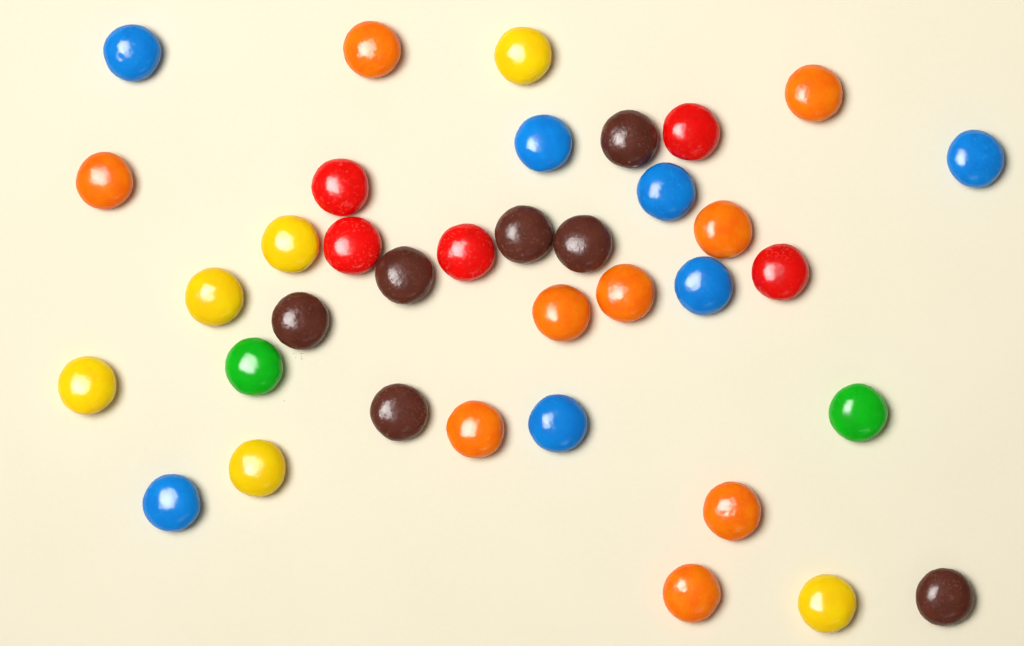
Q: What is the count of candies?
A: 36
